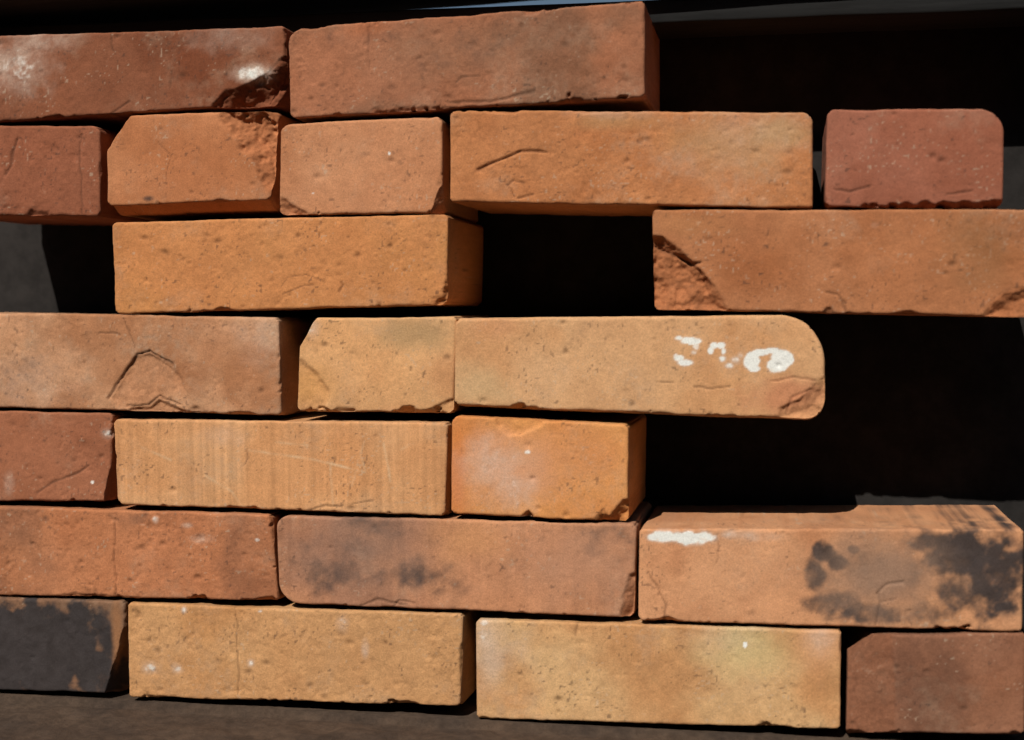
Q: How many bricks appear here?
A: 22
